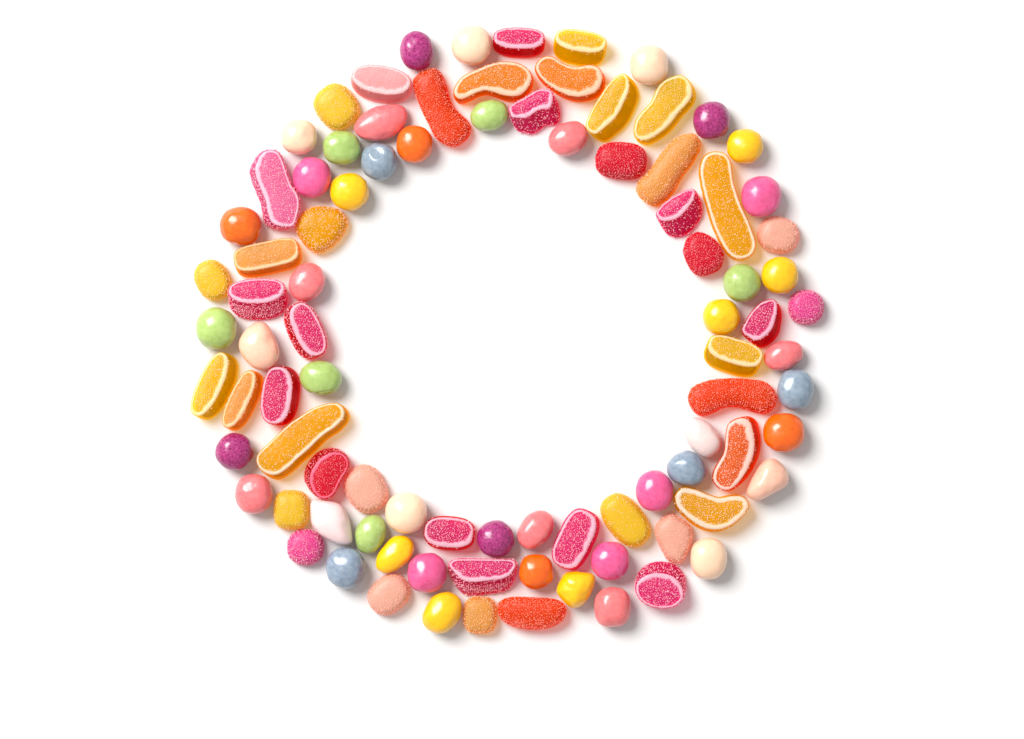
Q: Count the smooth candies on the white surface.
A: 46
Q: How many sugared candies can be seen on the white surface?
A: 45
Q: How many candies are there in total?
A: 91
